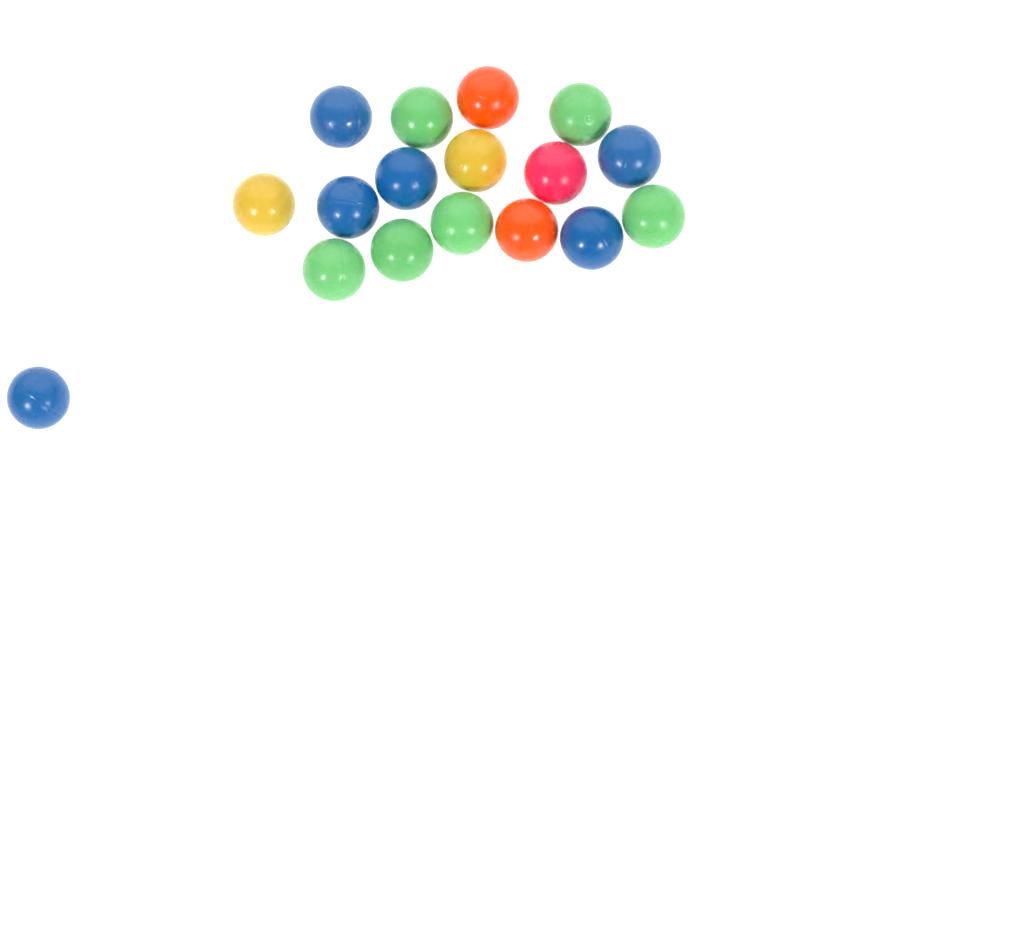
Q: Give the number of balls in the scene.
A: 17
